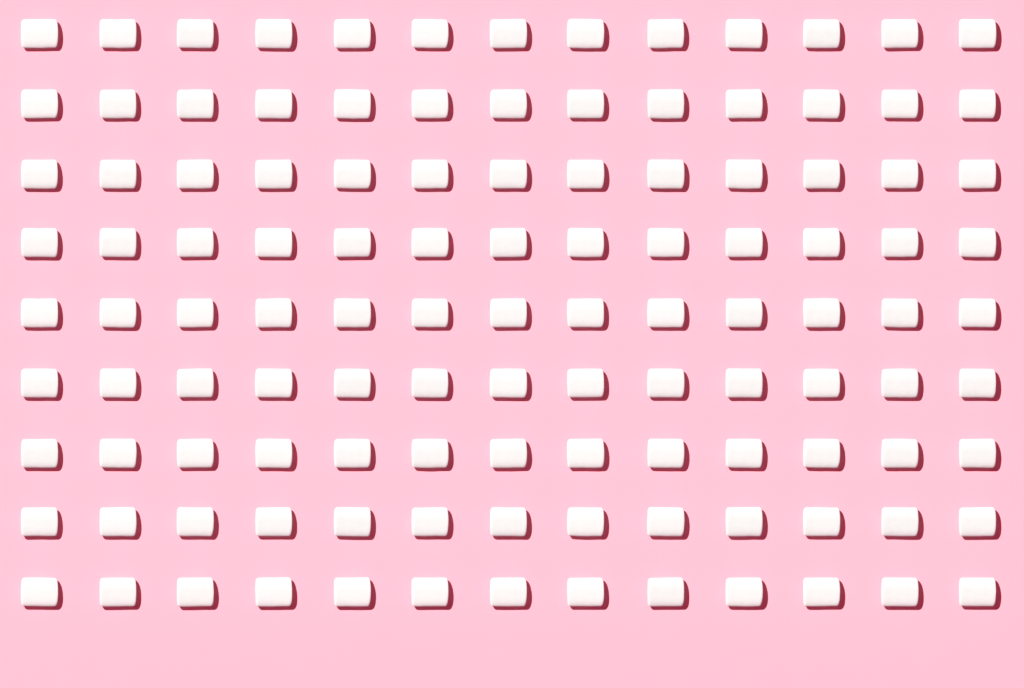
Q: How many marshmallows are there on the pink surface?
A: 117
